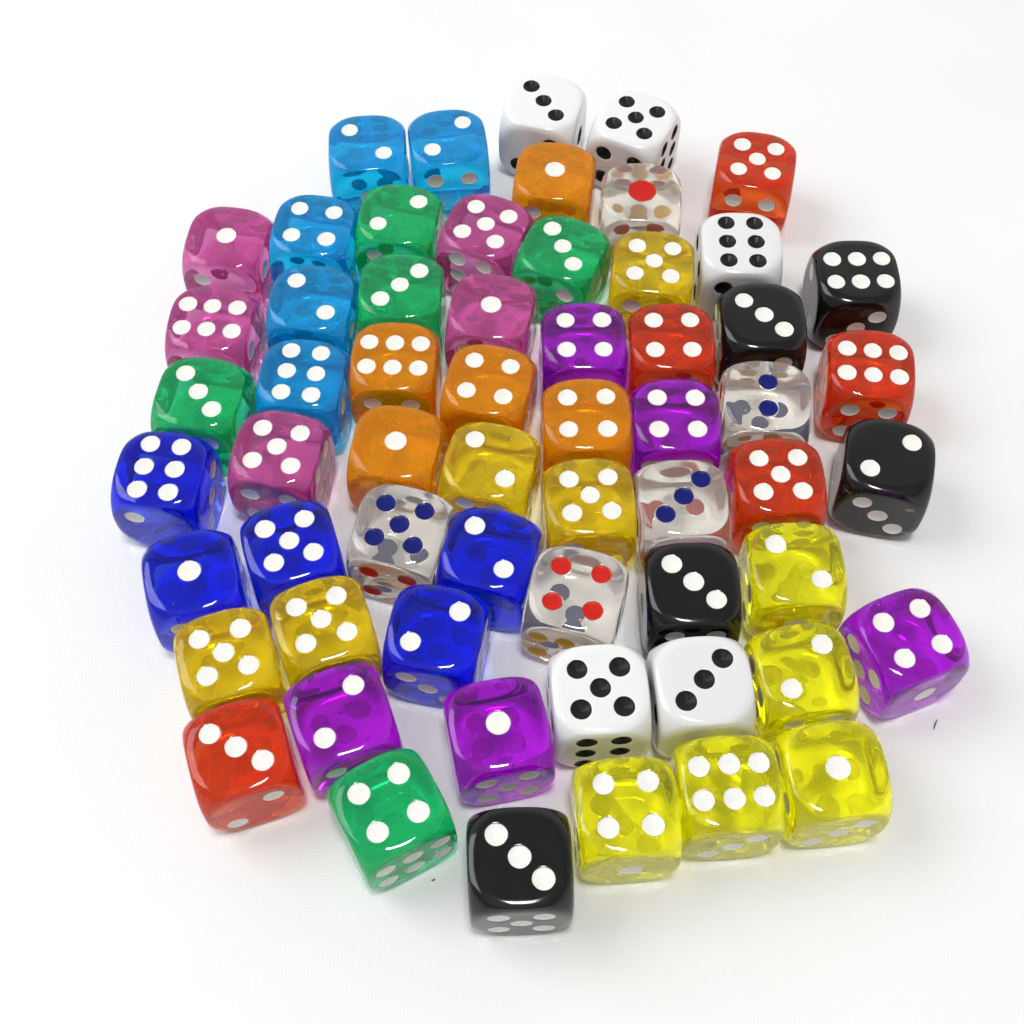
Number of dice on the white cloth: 60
